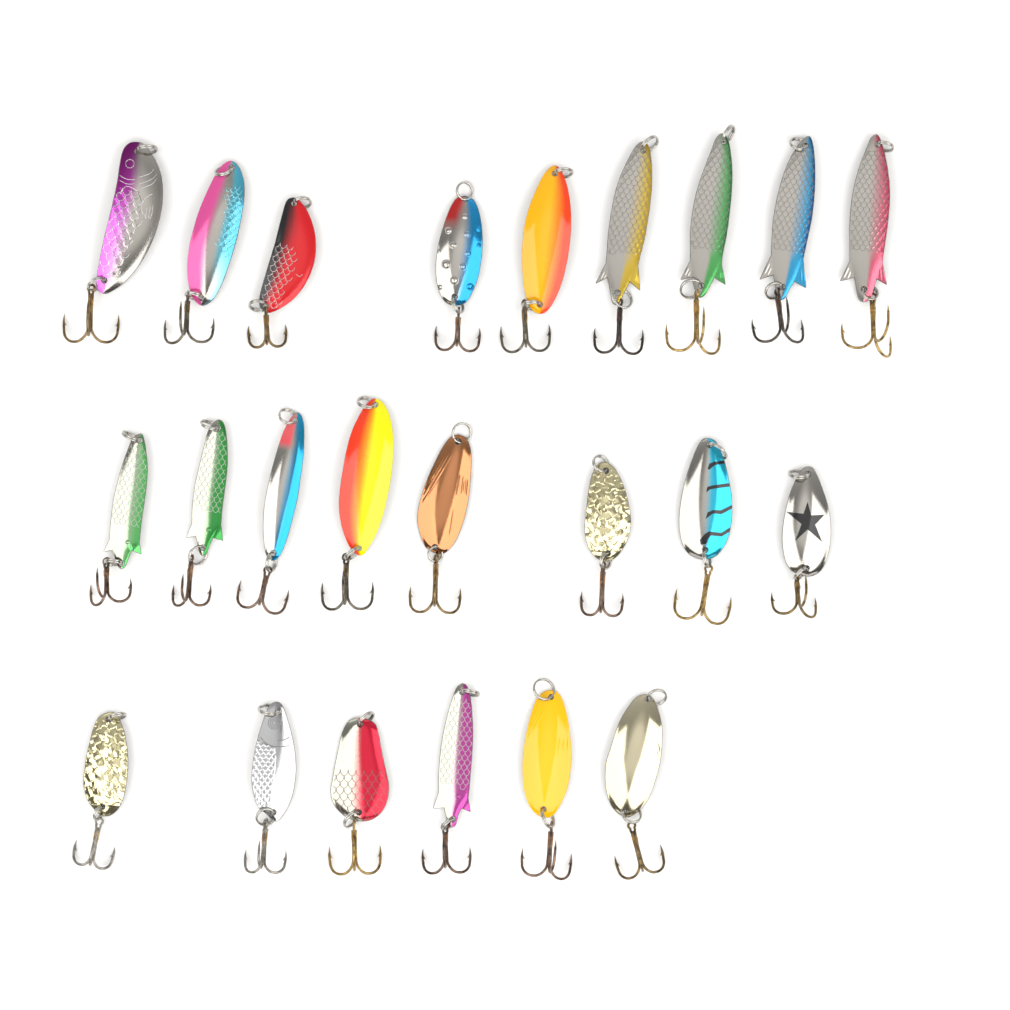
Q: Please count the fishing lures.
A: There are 23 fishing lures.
